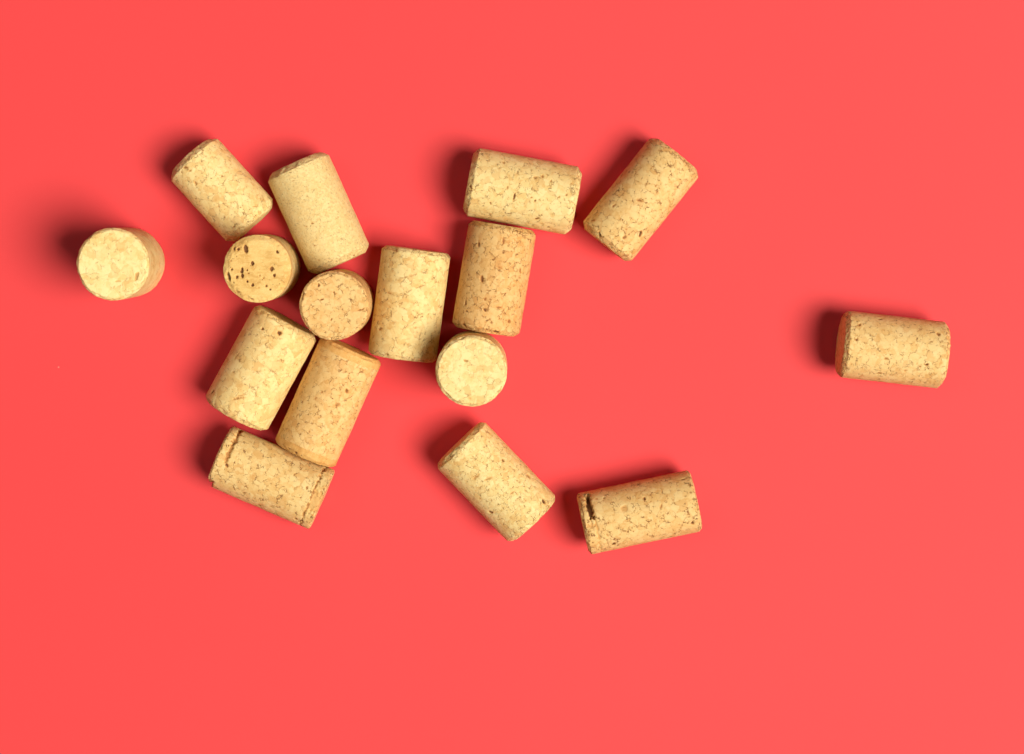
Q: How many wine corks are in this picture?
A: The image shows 16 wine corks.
